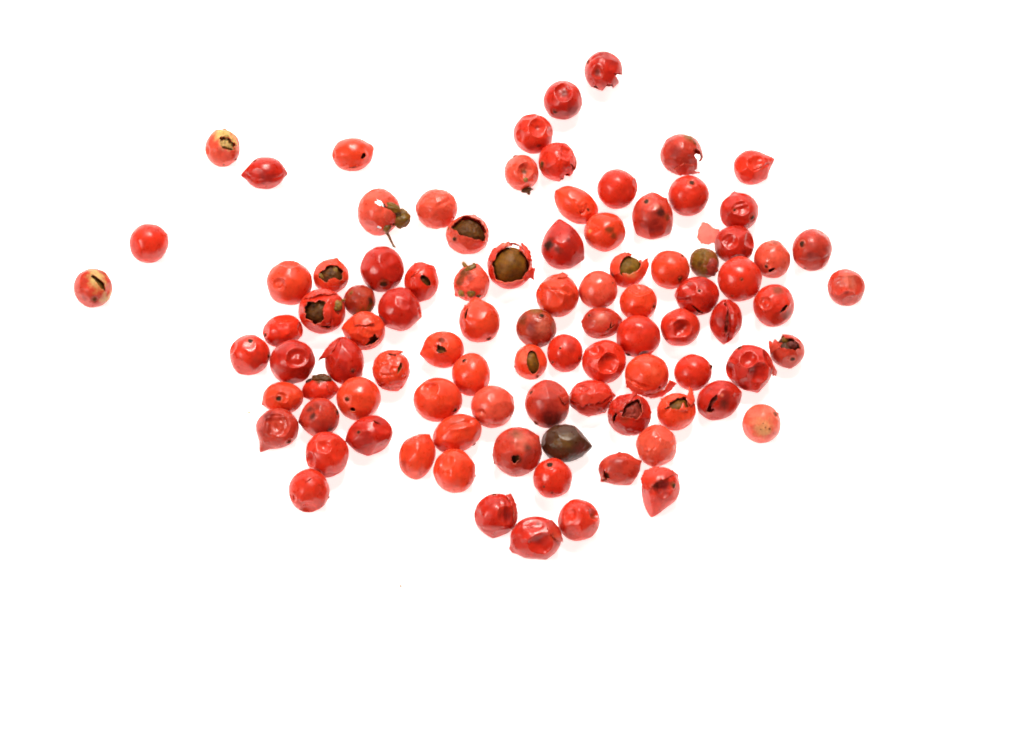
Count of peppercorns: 93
